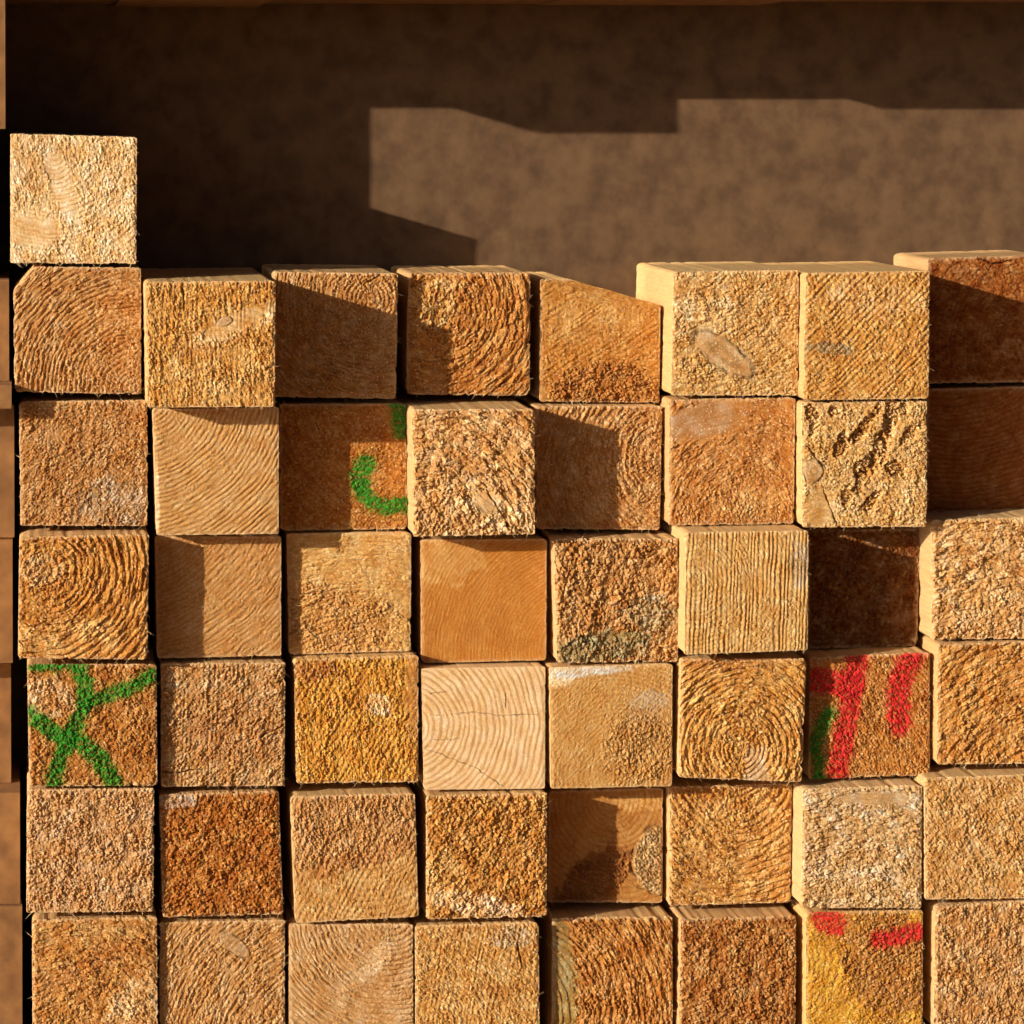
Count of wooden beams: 49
